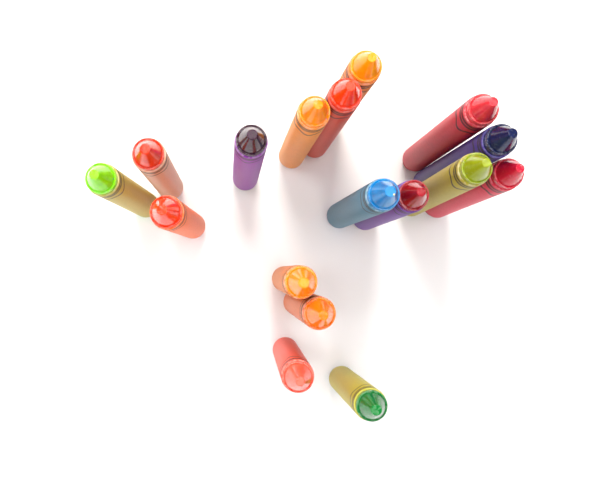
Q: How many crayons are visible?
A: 17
